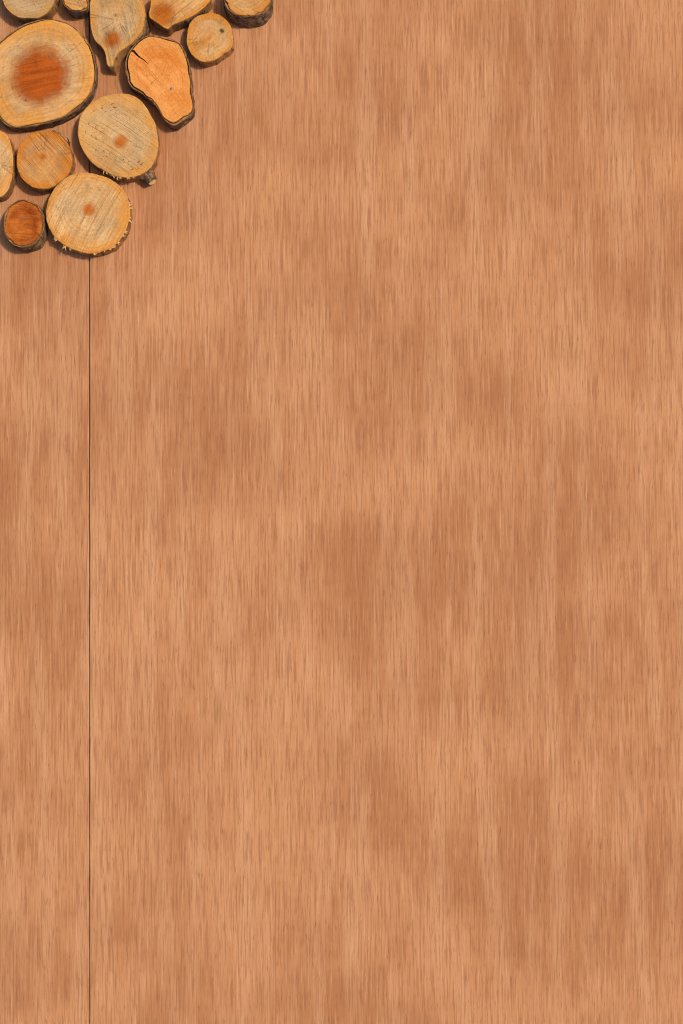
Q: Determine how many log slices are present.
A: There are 13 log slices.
